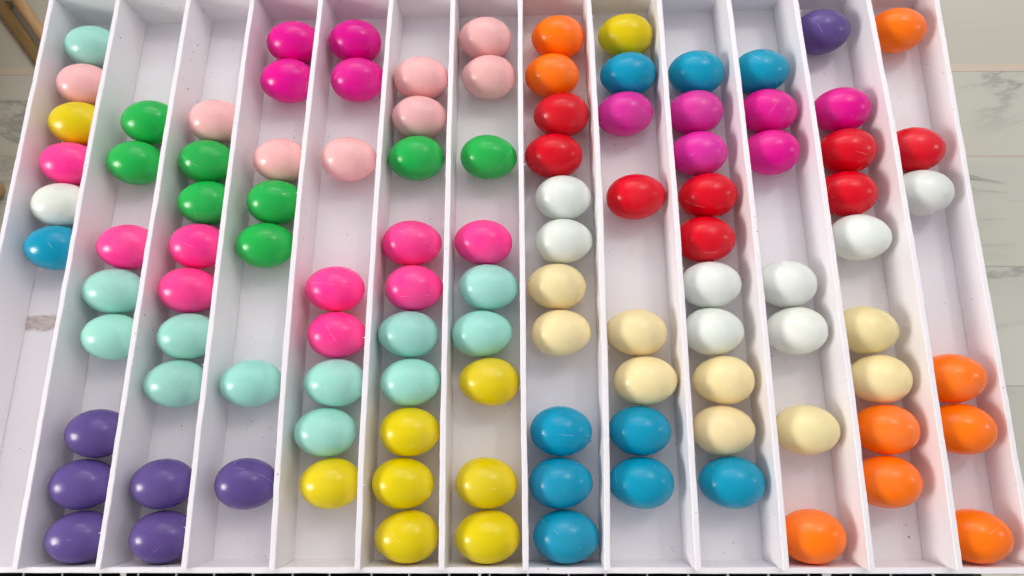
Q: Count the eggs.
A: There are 108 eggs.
